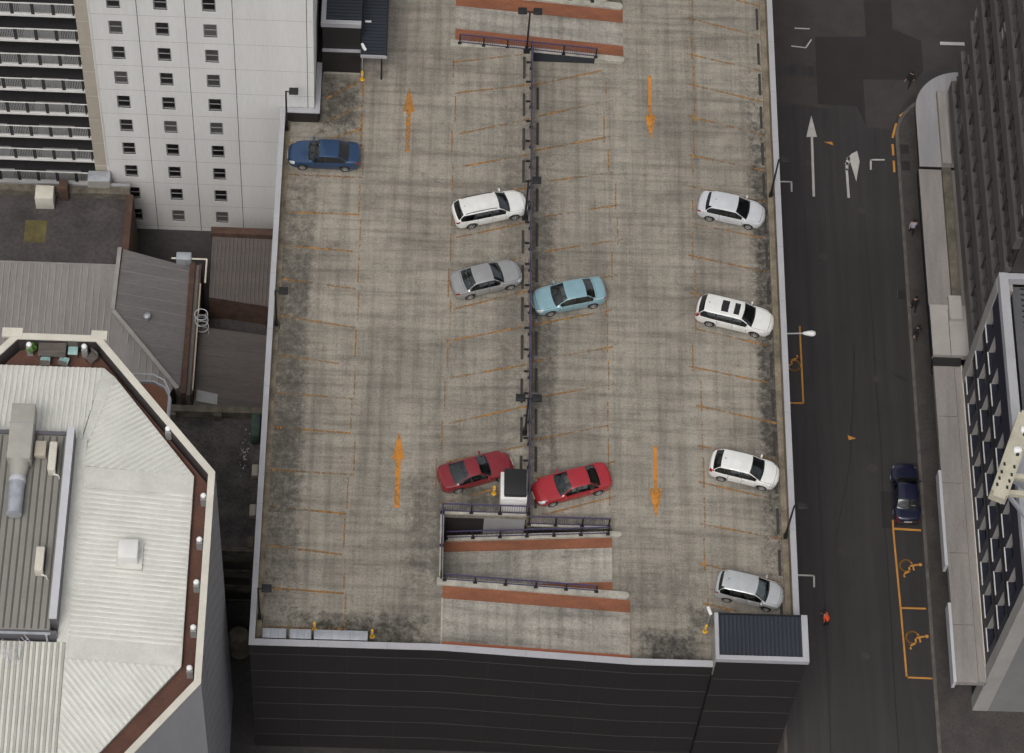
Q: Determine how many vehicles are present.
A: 11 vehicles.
